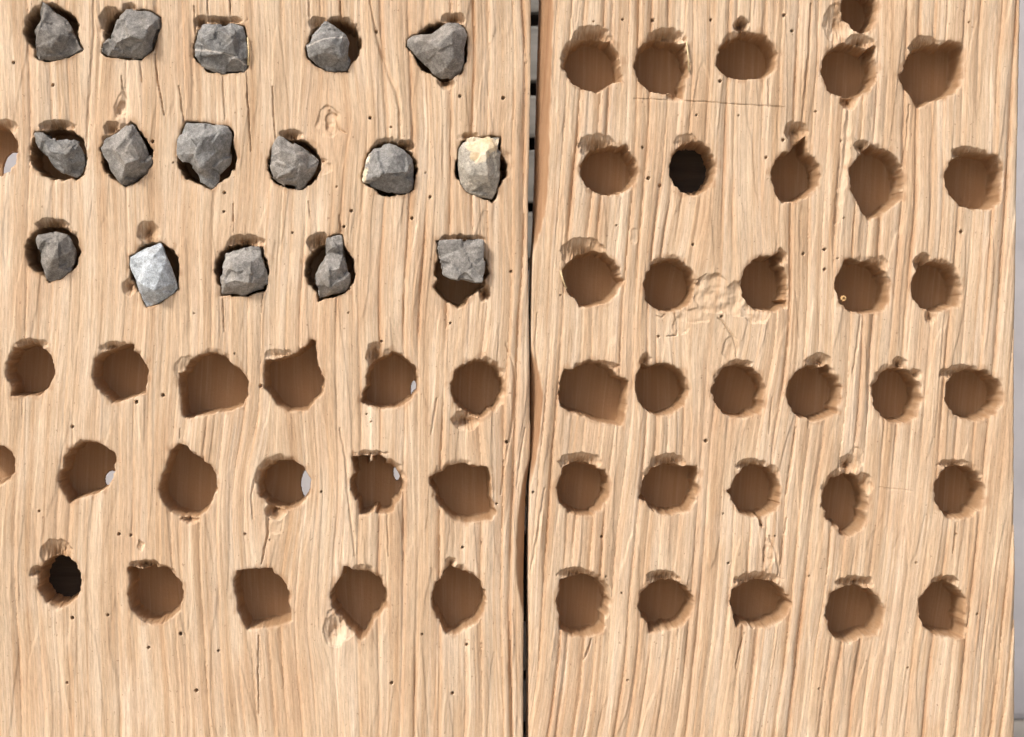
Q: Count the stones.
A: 16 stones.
